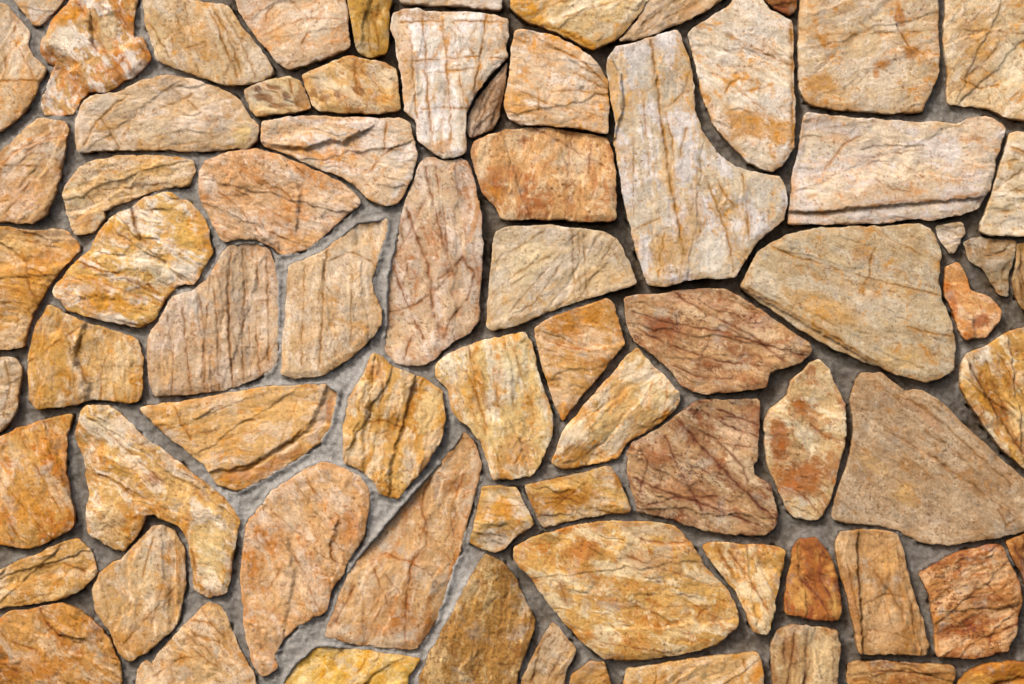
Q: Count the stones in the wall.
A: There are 74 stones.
